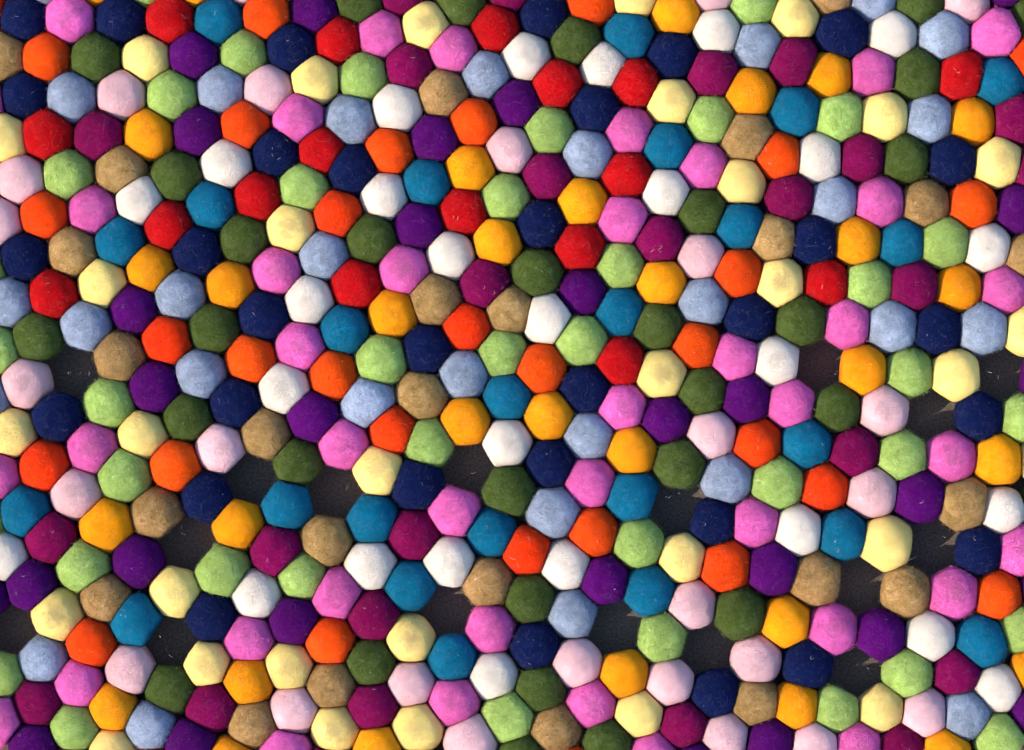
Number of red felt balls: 17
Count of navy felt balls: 32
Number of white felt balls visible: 27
